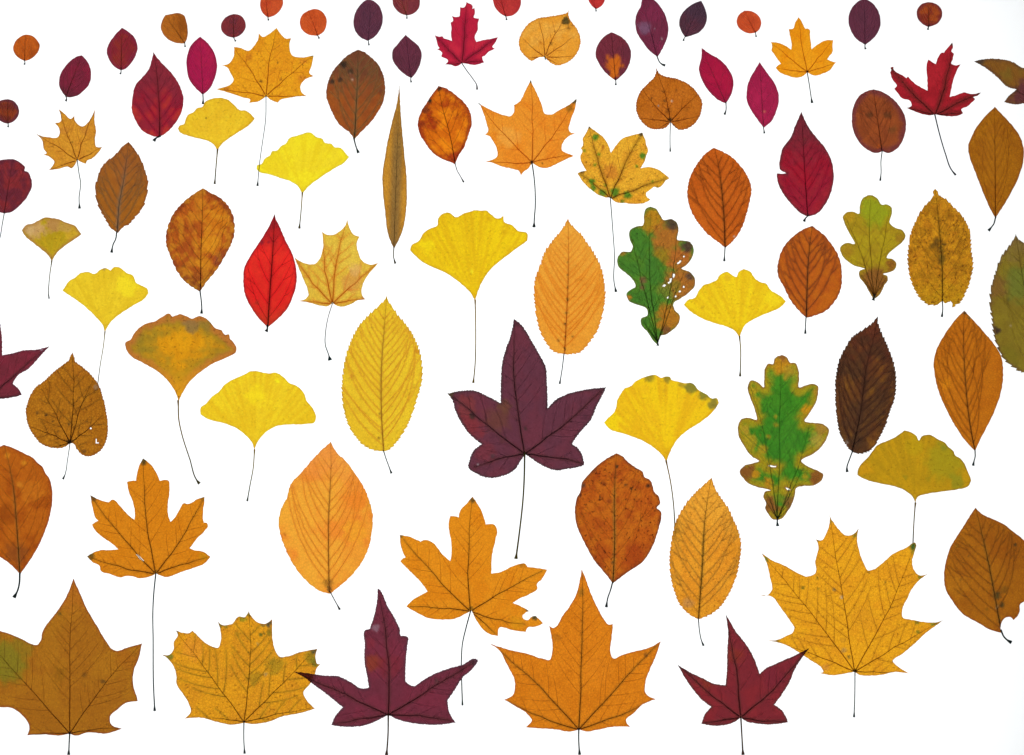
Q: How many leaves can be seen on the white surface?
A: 81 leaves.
